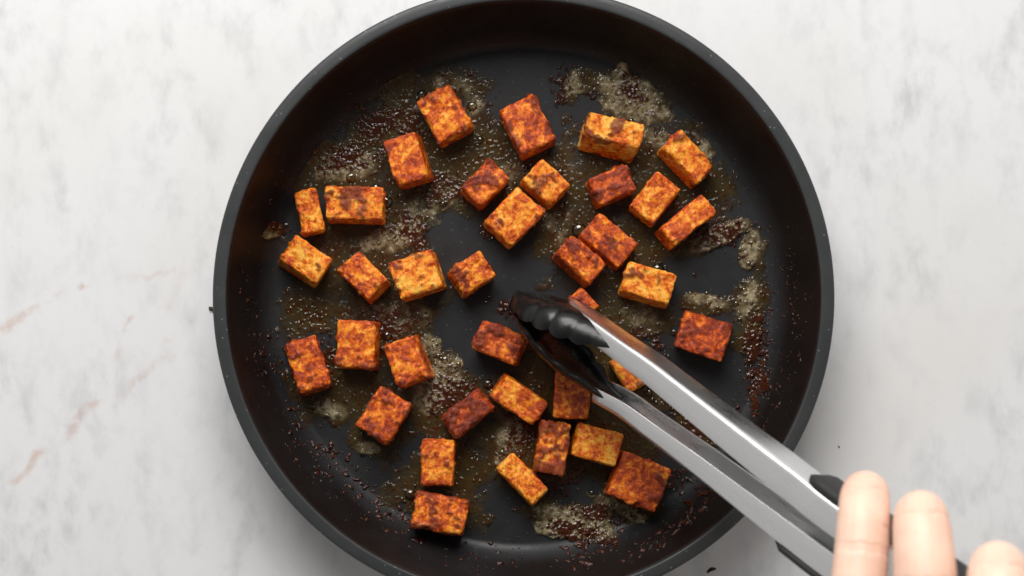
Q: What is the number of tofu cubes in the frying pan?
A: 37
